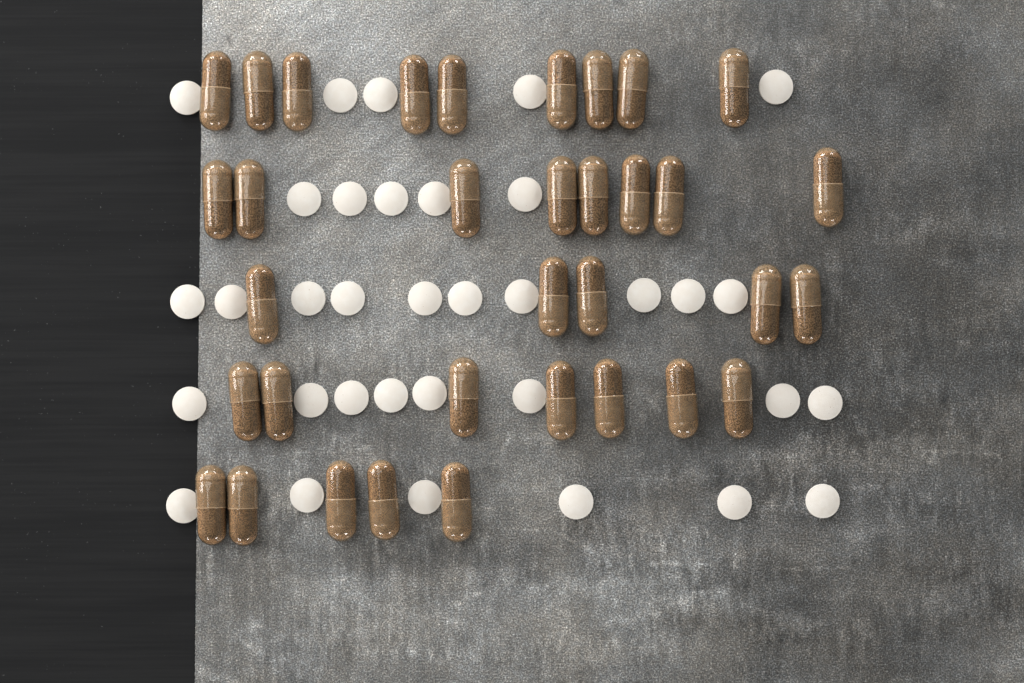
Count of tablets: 34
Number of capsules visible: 34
